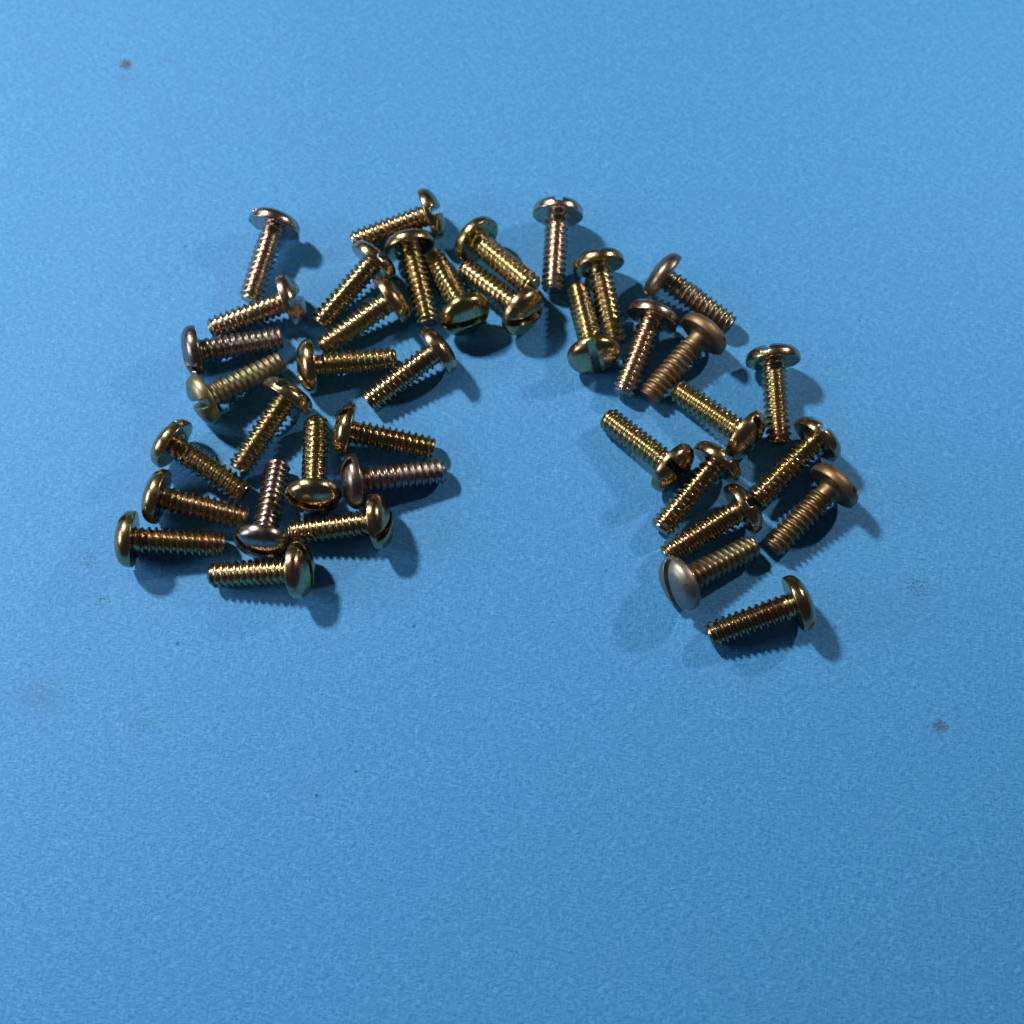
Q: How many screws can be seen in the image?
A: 38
